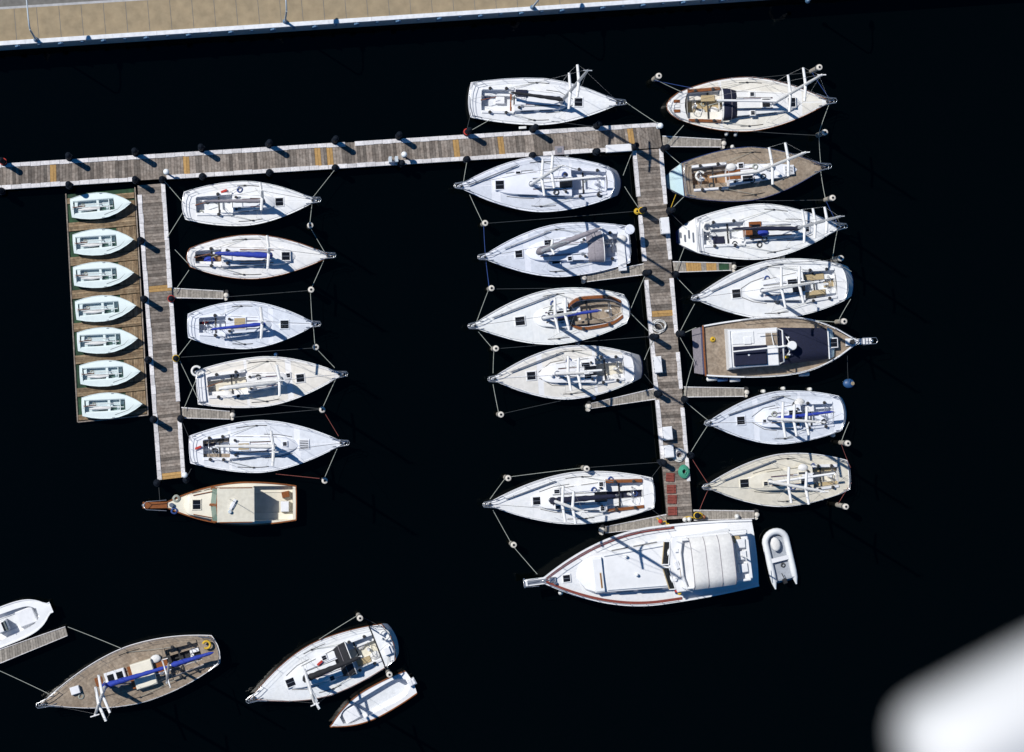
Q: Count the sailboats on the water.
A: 19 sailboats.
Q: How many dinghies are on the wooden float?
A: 7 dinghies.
